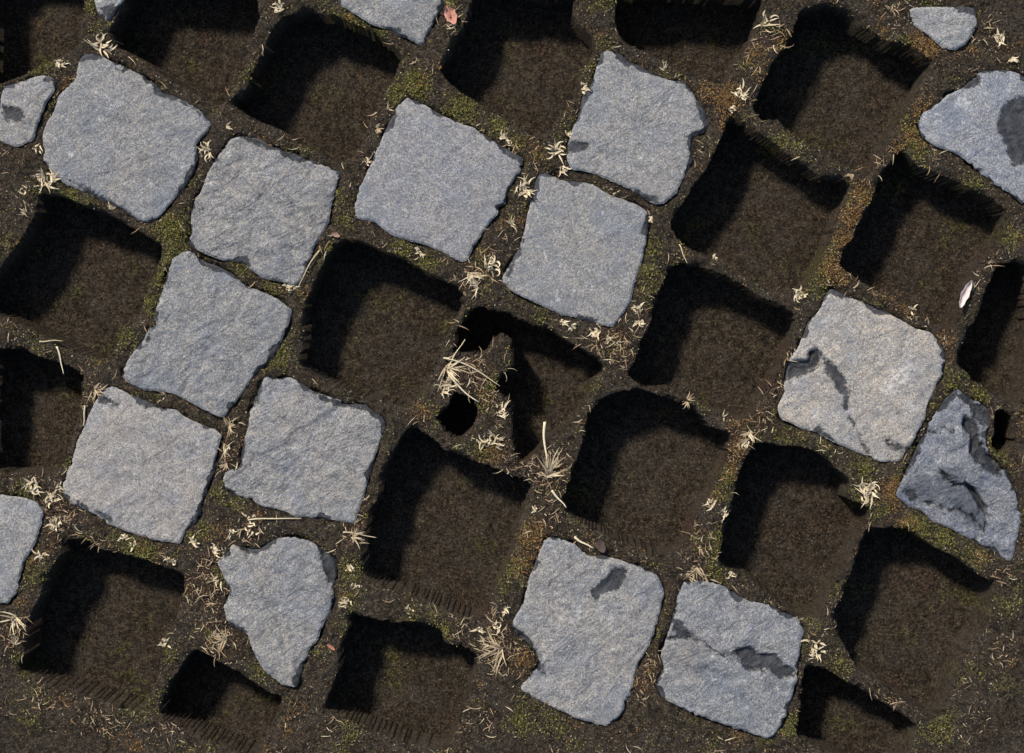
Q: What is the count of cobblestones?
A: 19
